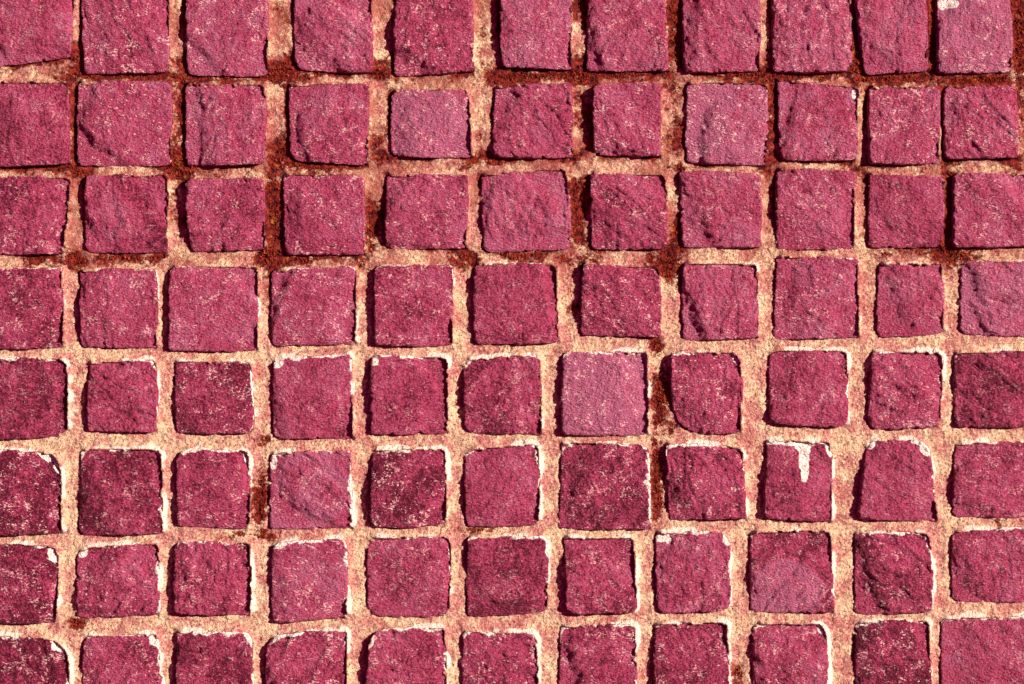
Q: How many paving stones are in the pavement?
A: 88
